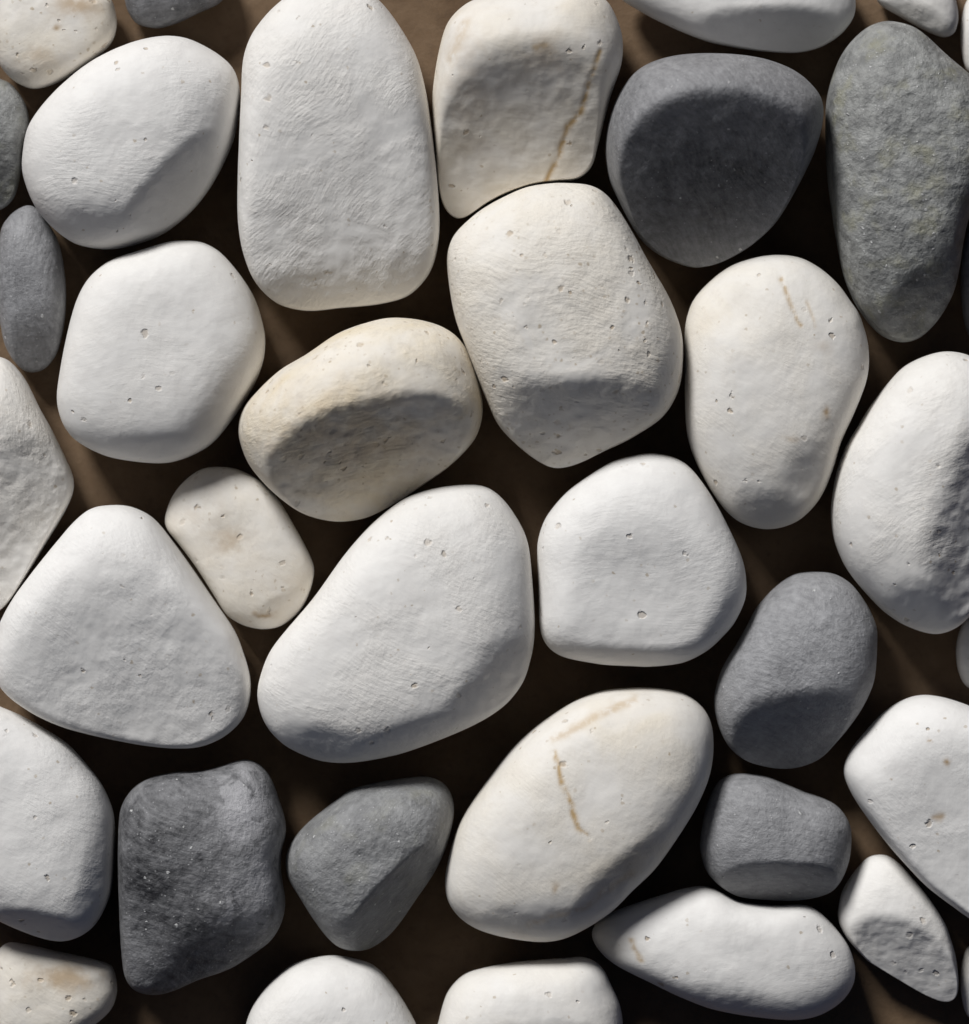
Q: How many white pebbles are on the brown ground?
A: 27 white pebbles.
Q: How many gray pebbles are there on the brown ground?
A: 10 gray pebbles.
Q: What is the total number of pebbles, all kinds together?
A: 37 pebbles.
